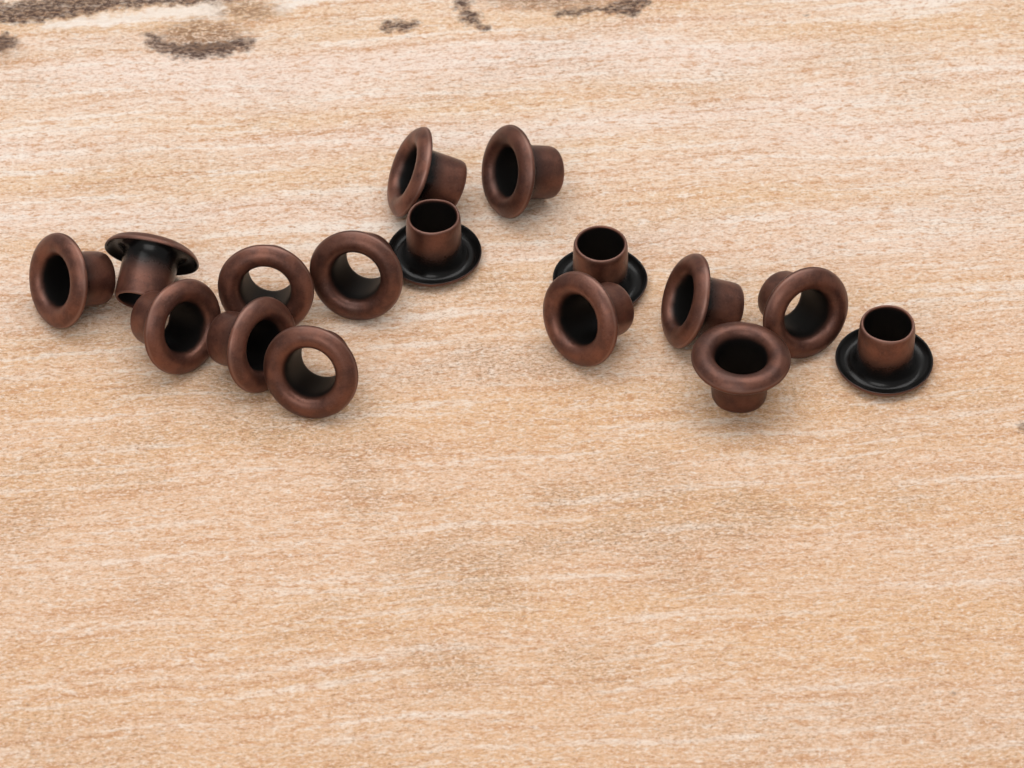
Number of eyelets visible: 16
